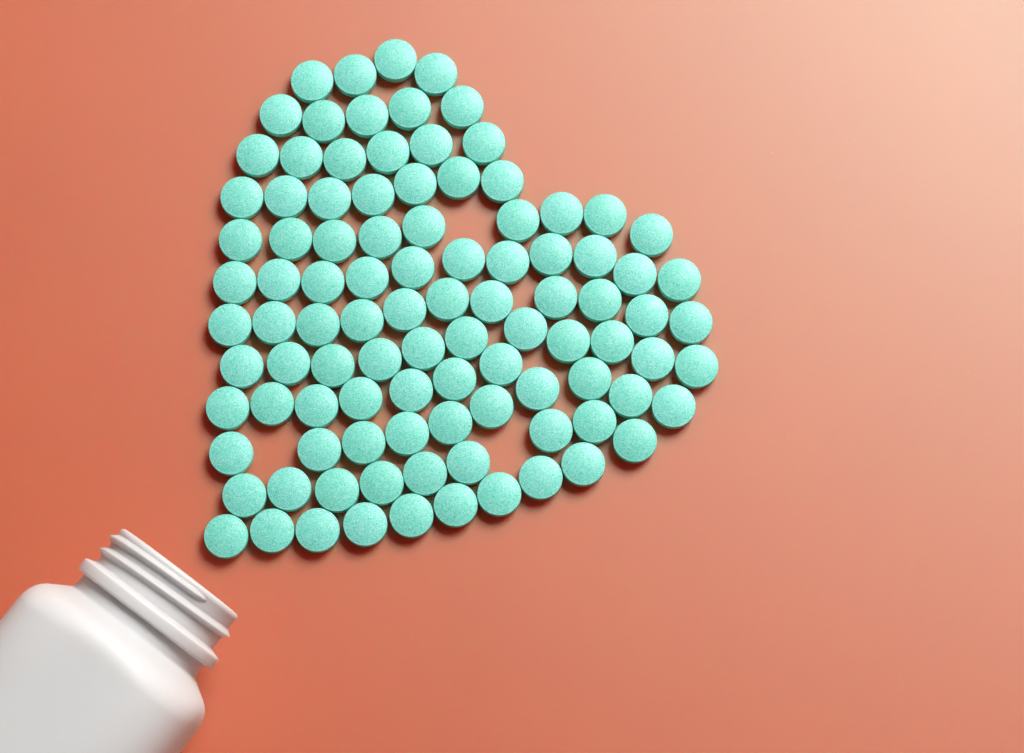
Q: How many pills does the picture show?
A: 99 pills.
